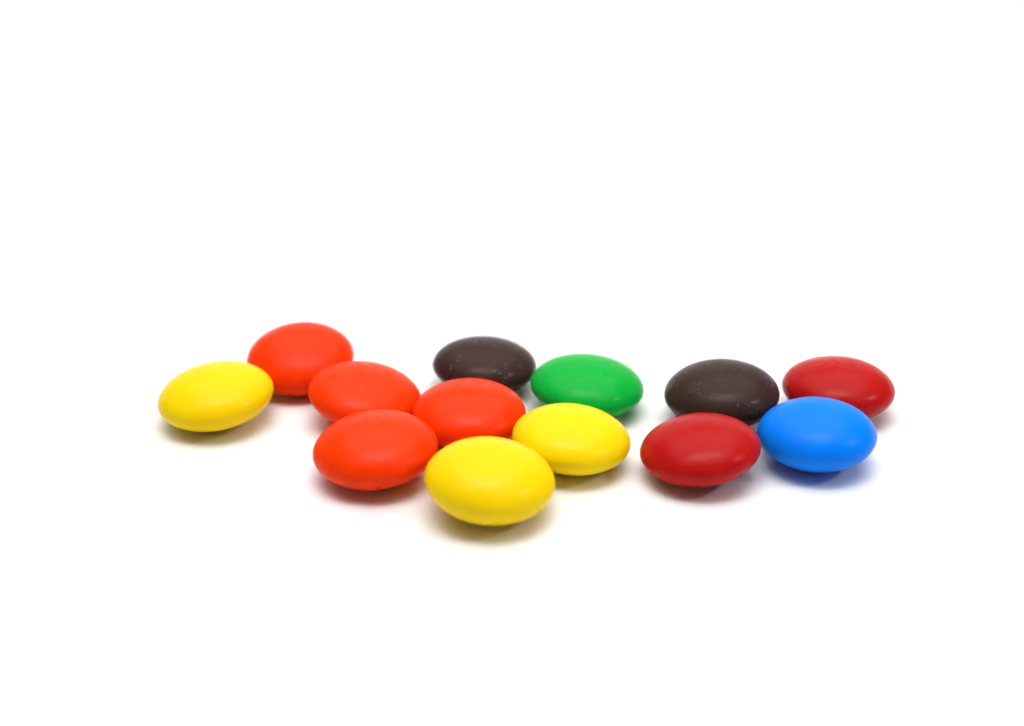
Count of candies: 13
